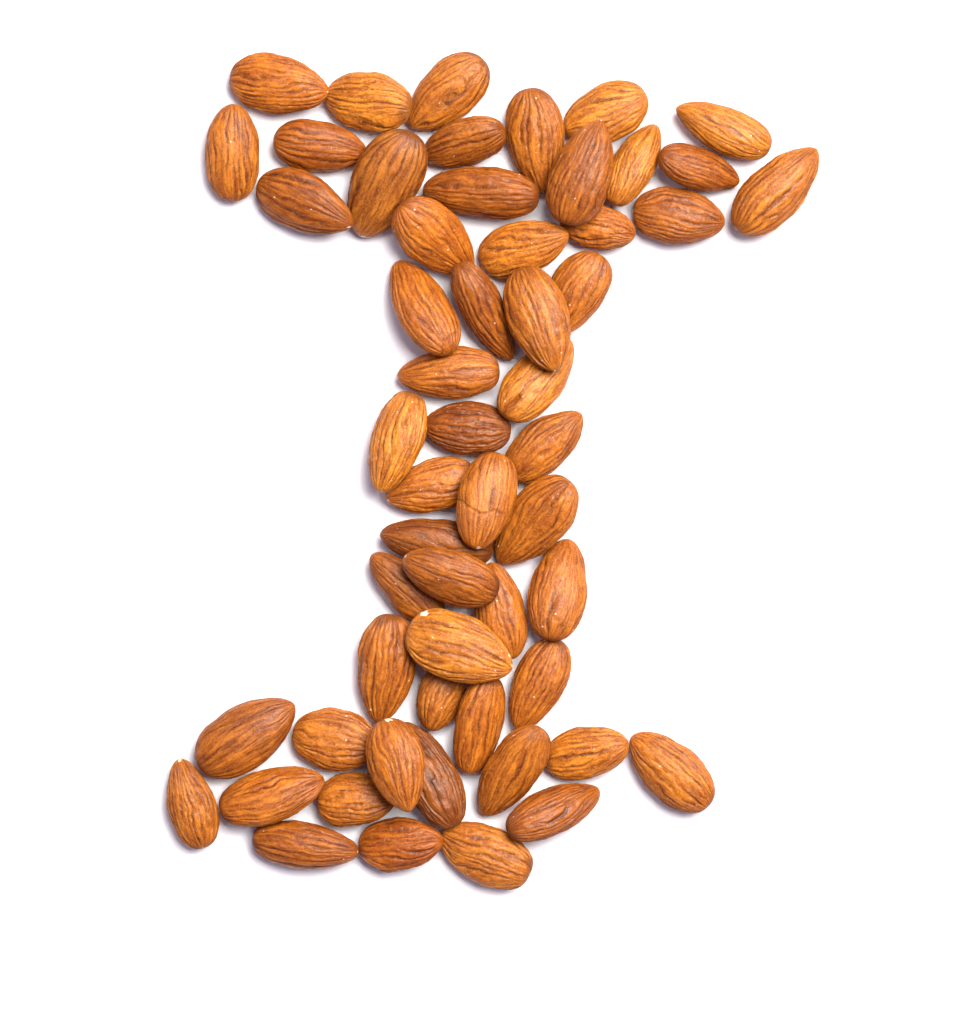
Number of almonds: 56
